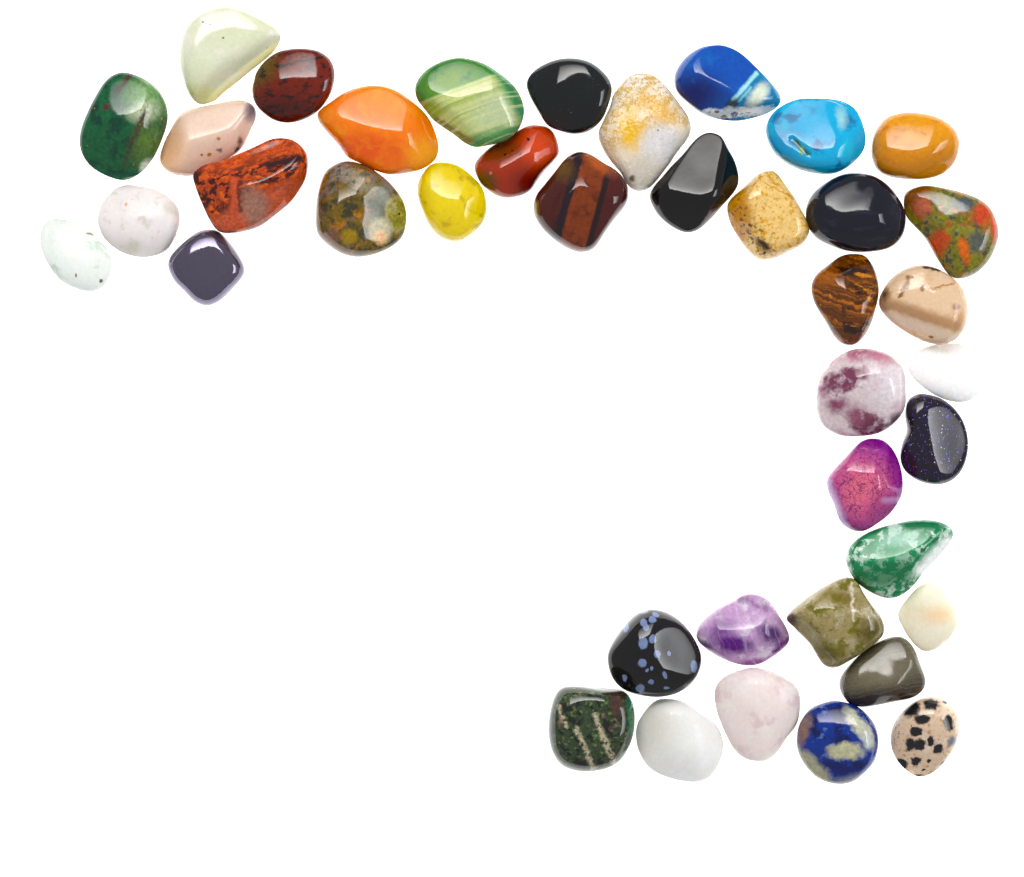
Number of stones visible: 40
